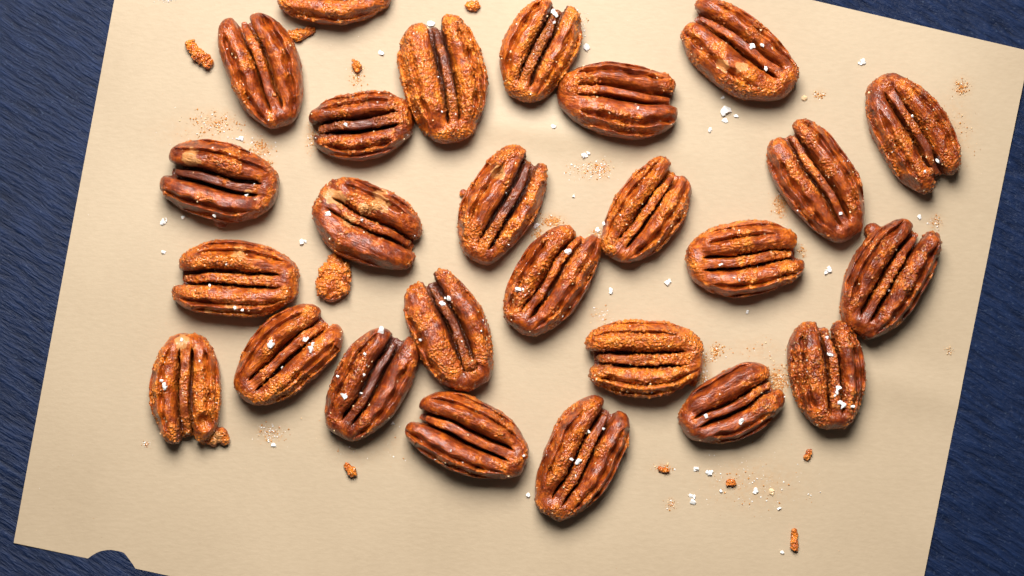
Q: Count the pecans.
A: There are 26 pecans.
